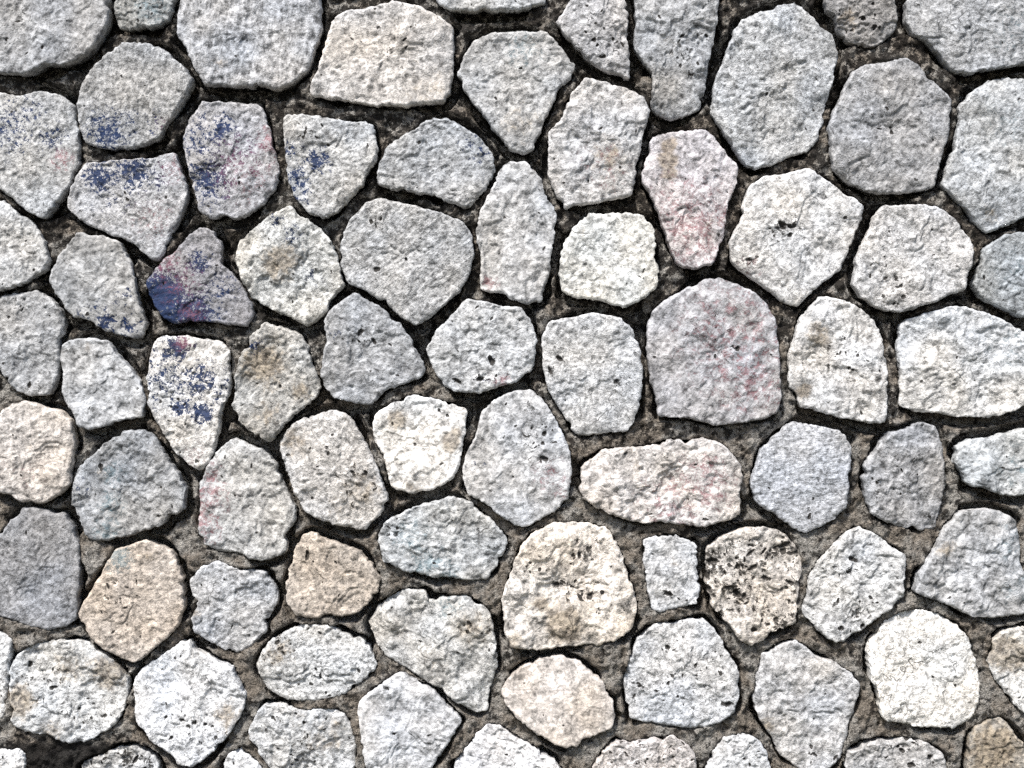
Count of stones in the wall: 81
